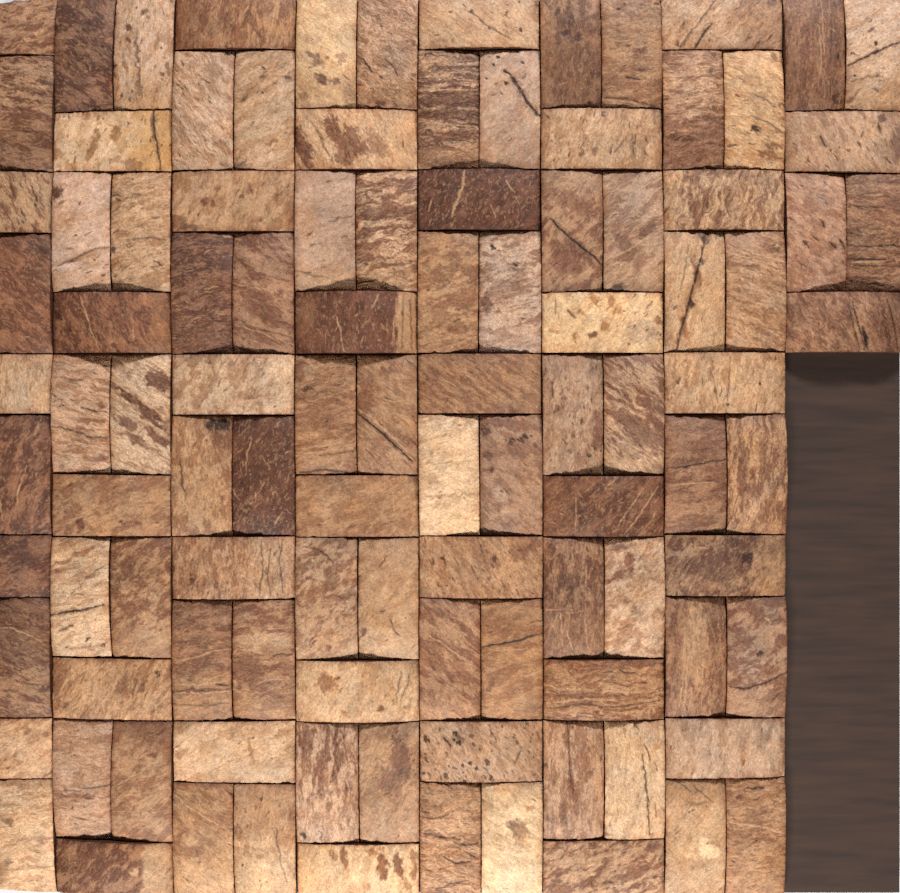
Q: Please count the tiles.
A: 106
